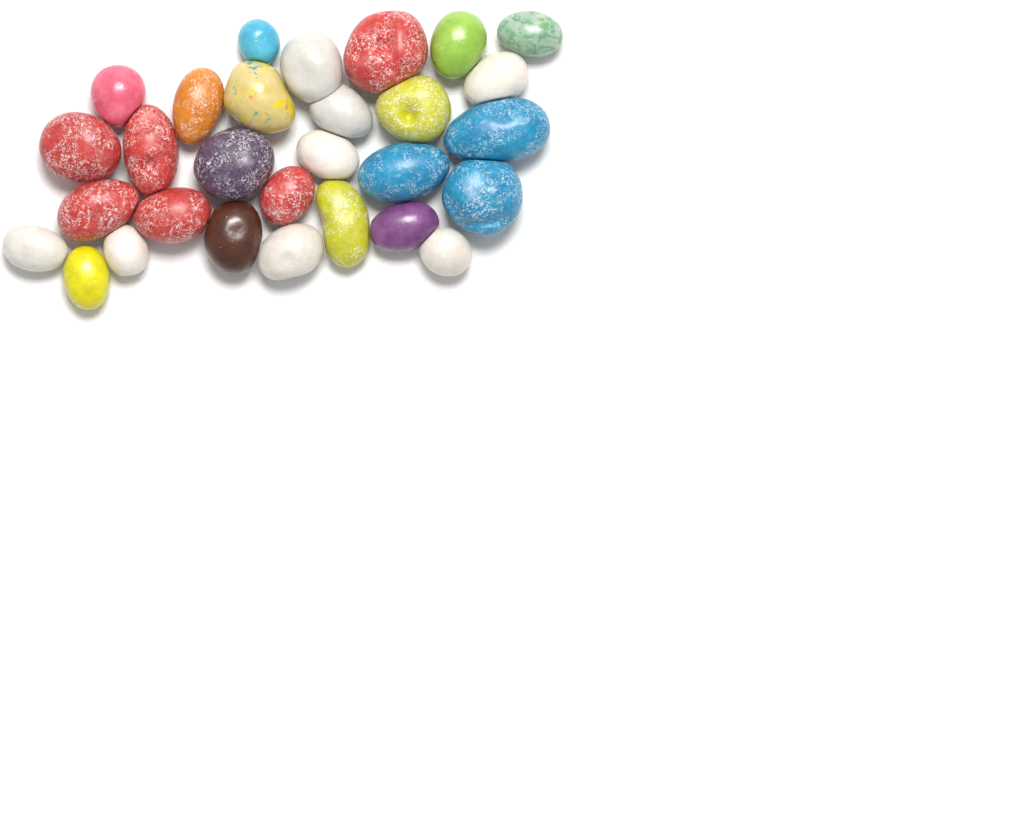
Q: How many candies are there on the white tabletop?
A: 29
